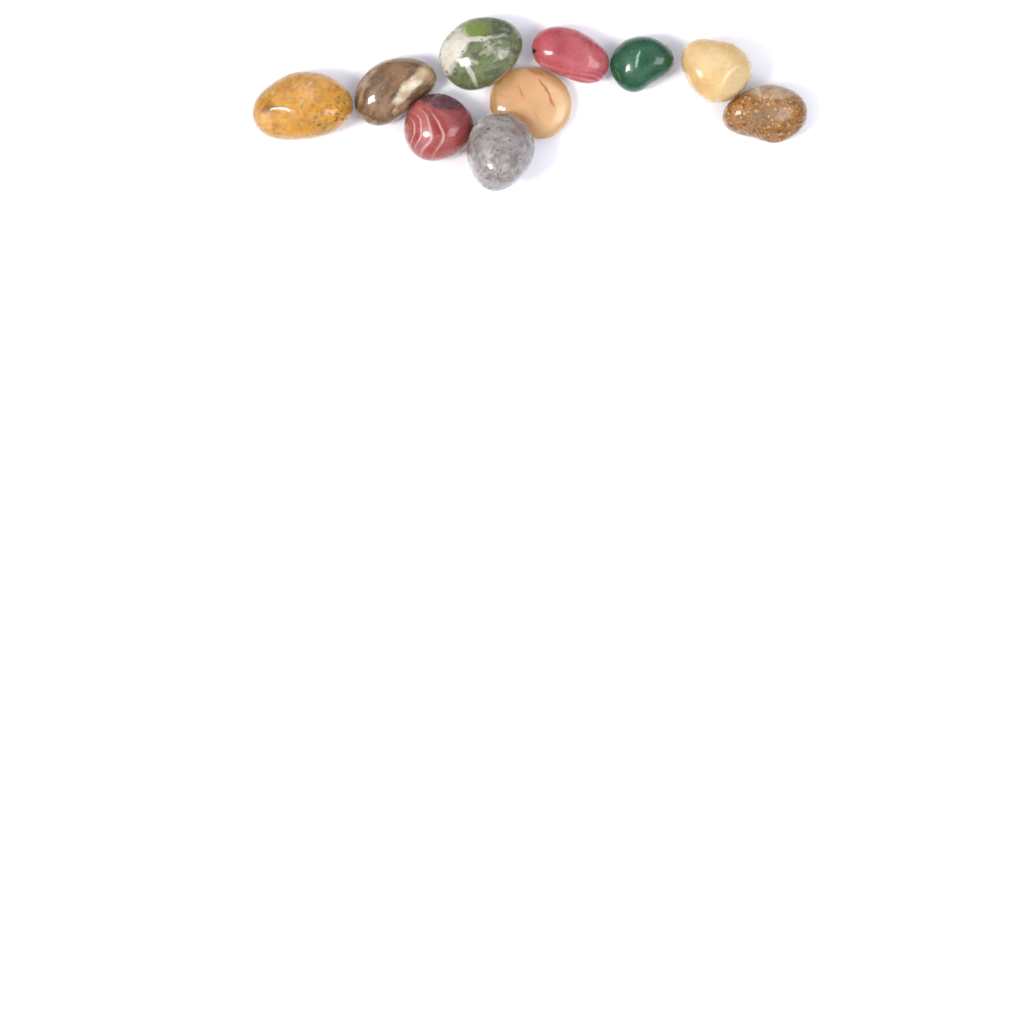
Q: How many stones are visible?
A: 10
